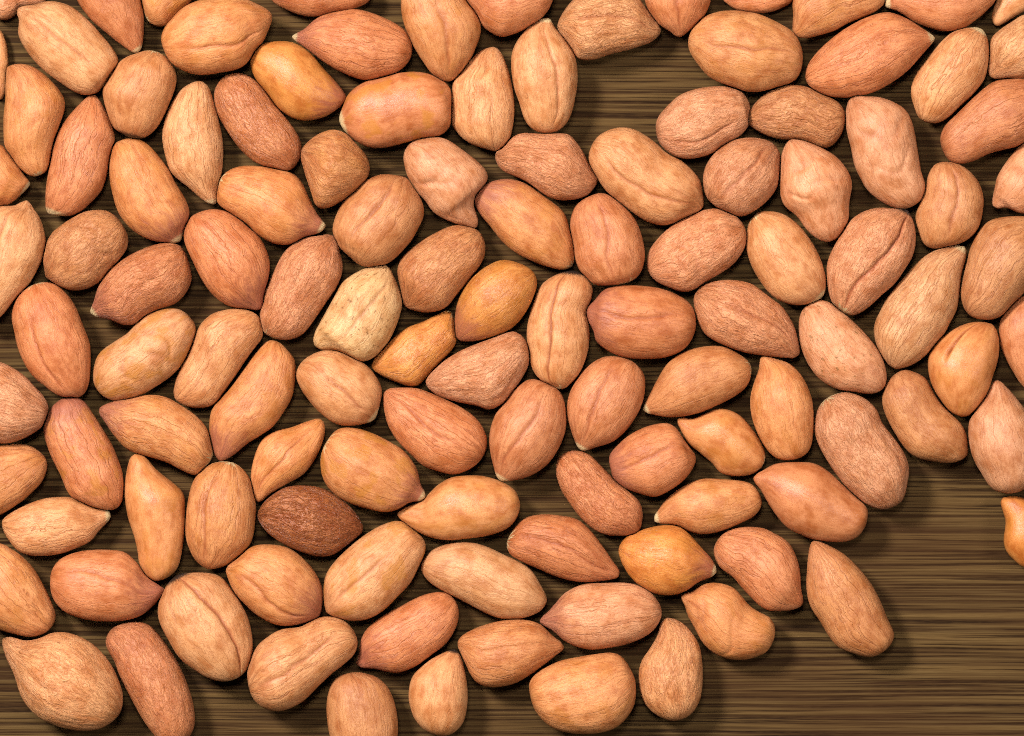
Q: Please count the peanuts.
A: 119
